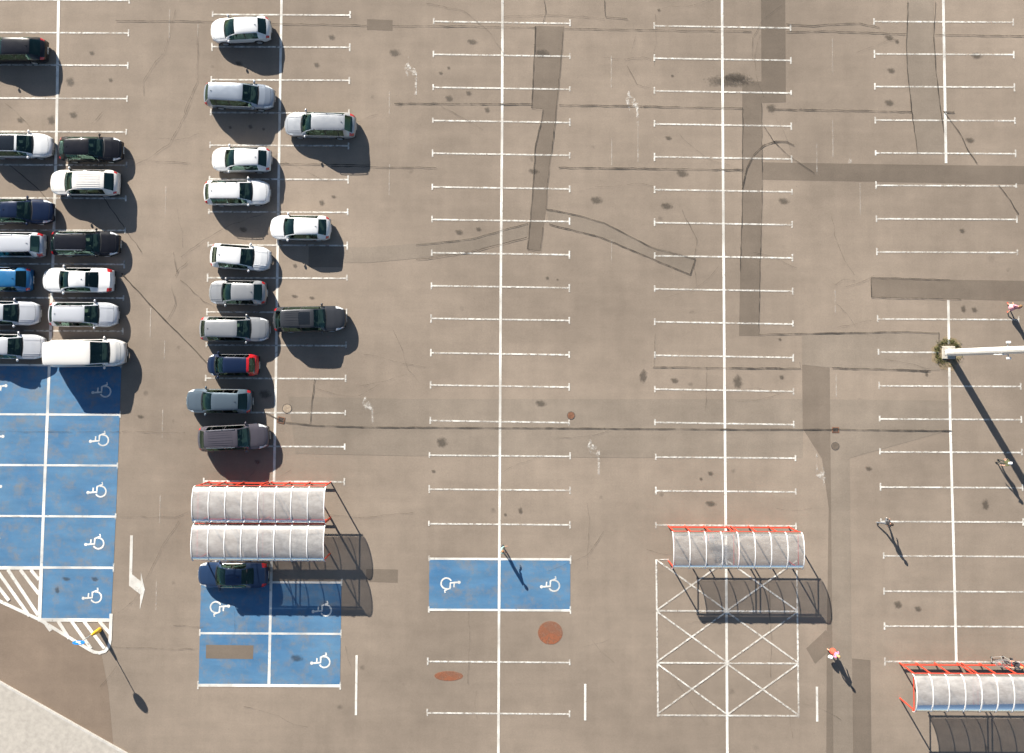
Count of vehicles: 27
